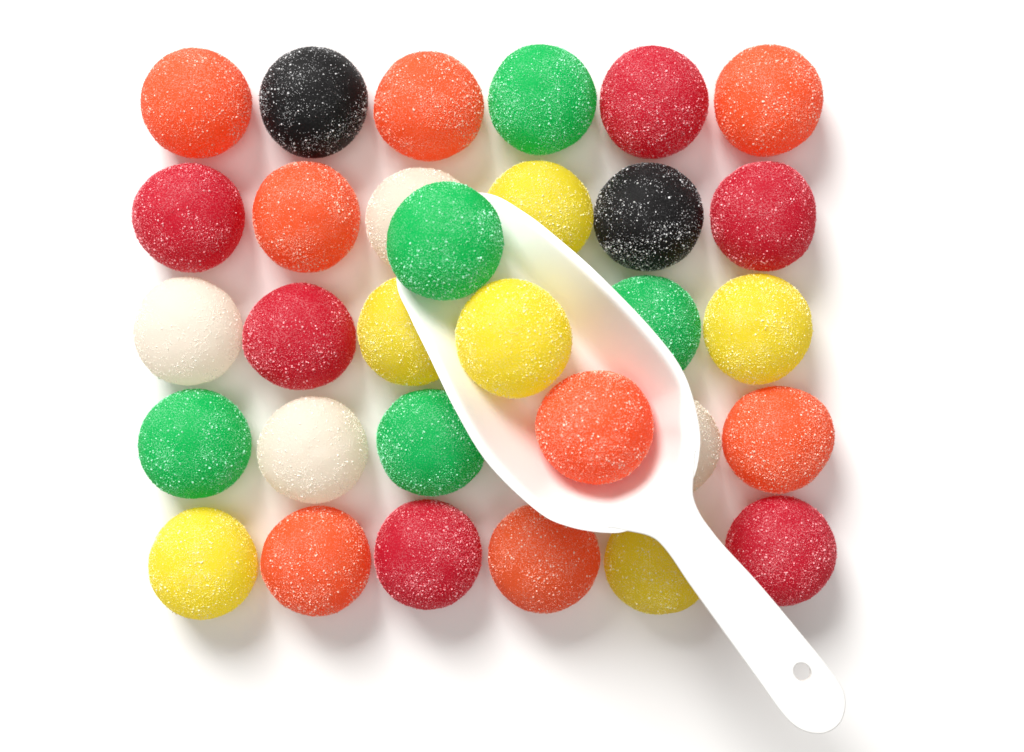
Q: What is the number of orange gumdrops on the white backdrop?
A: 8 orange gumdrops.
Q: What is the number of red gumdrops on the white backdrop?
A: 6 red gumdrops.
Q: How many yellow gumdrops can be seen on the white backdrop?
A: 6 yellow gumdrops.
